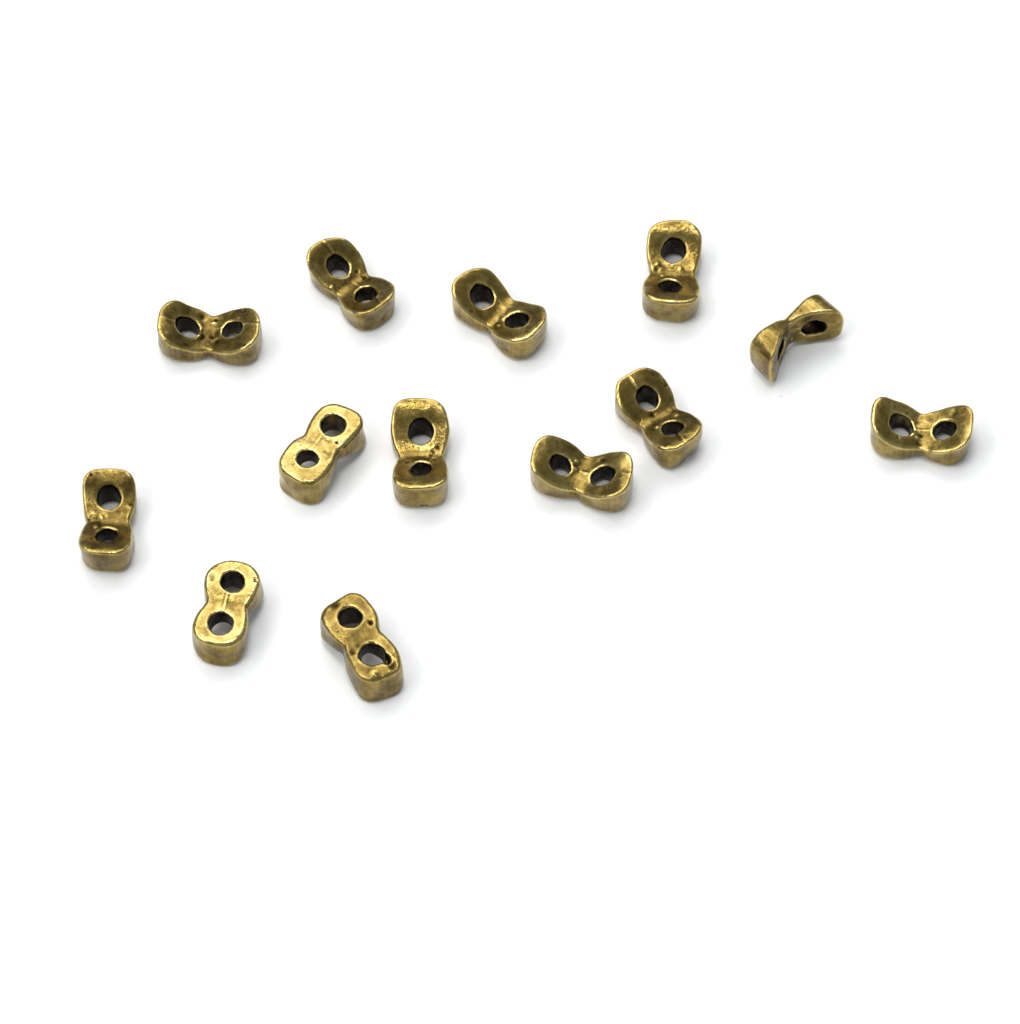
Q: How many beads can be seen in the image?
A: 13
